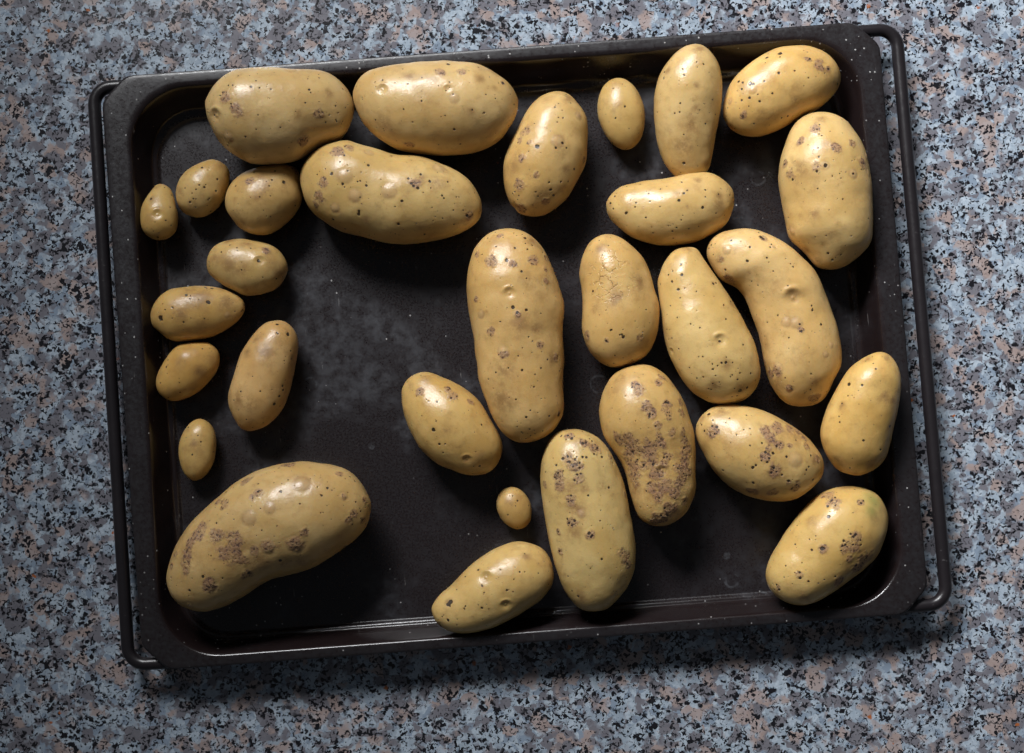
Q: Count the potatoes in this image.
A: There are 30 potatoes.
